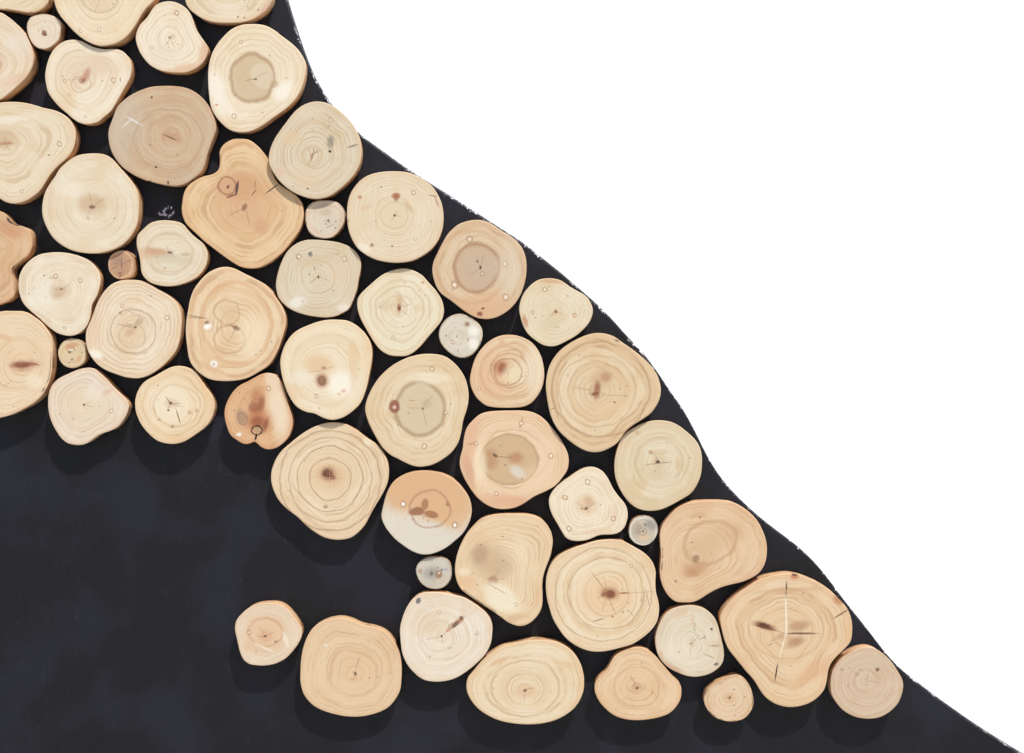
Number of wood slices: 54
